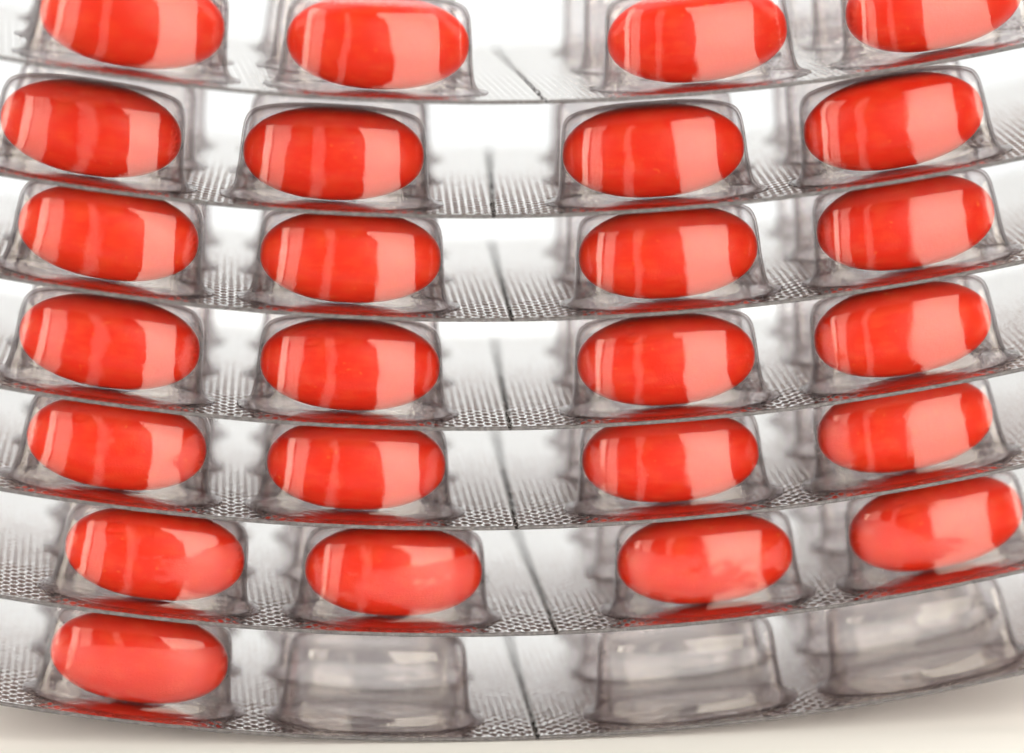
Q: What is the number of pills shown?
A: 25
